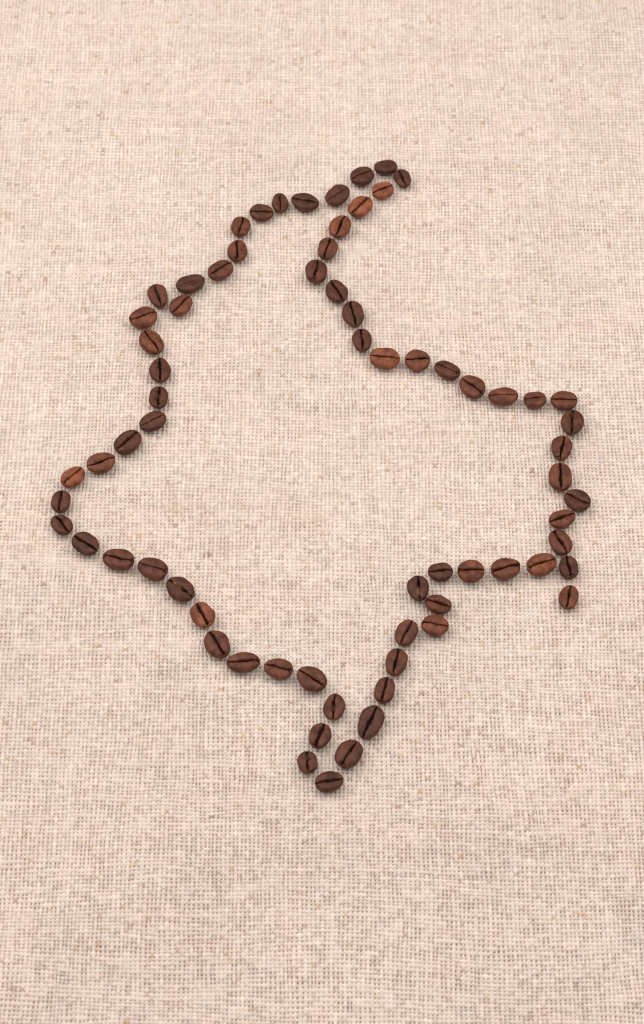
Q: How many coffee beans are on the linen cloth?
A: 71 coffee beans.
